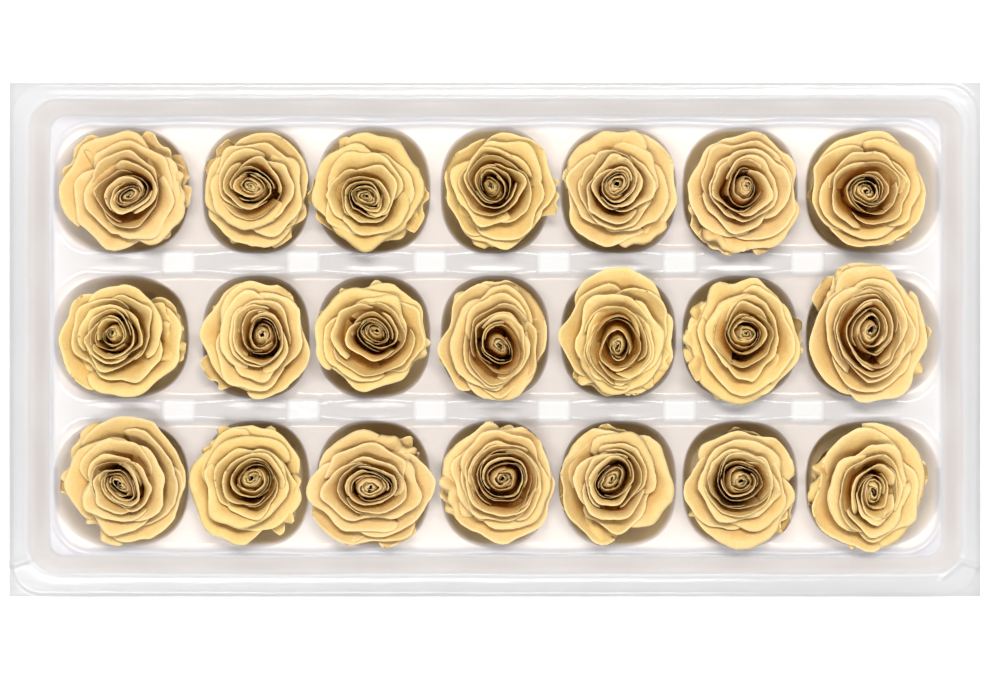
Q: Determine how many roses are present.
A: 21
